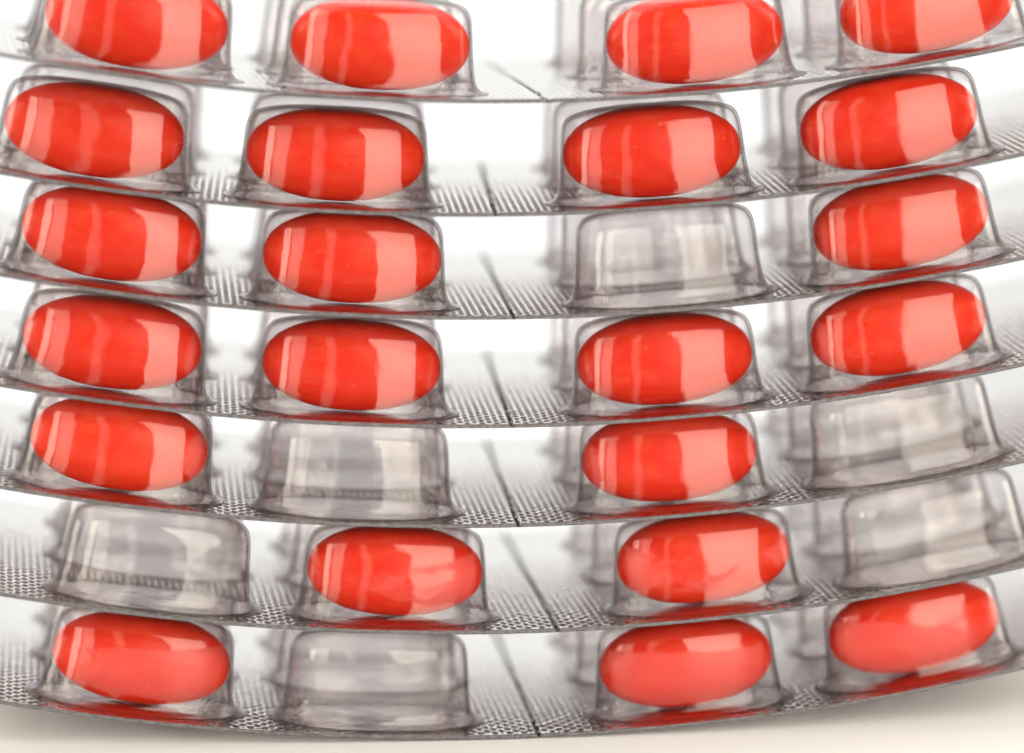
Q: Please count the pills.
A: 22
